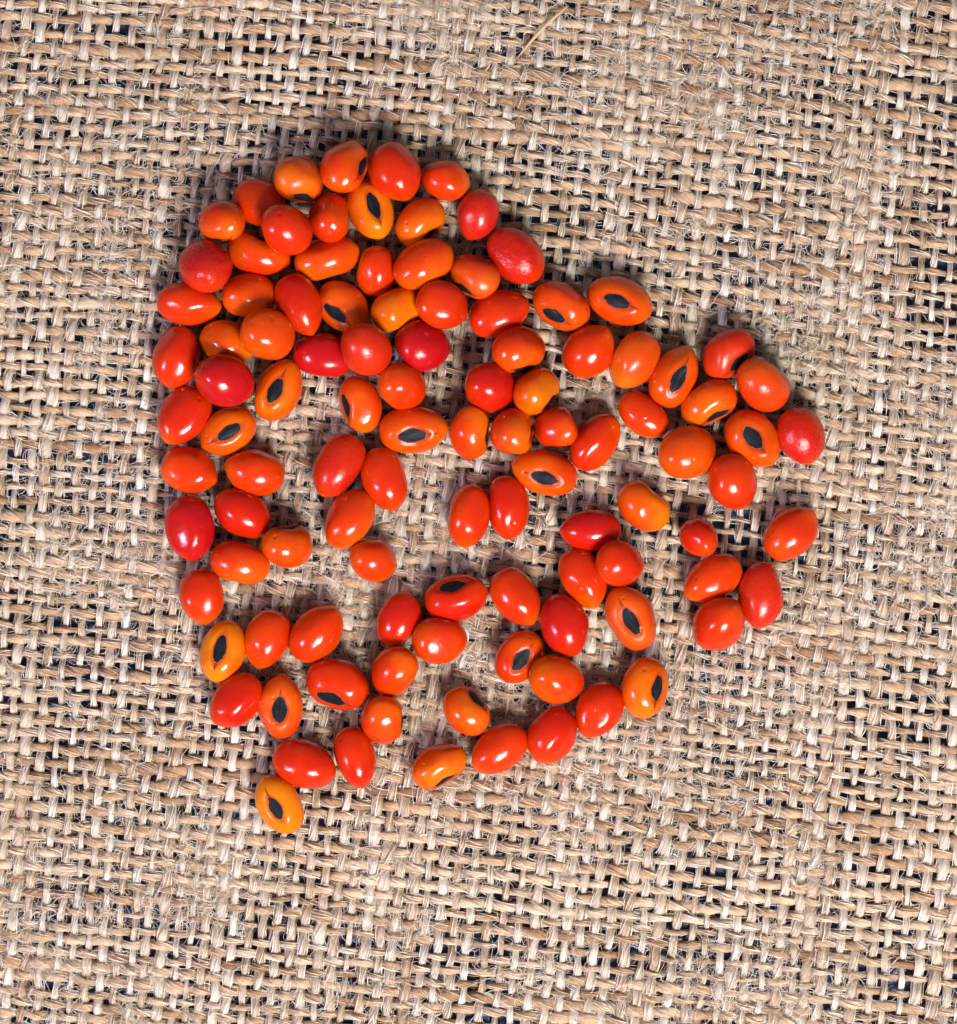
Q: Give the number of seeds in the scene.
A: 106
